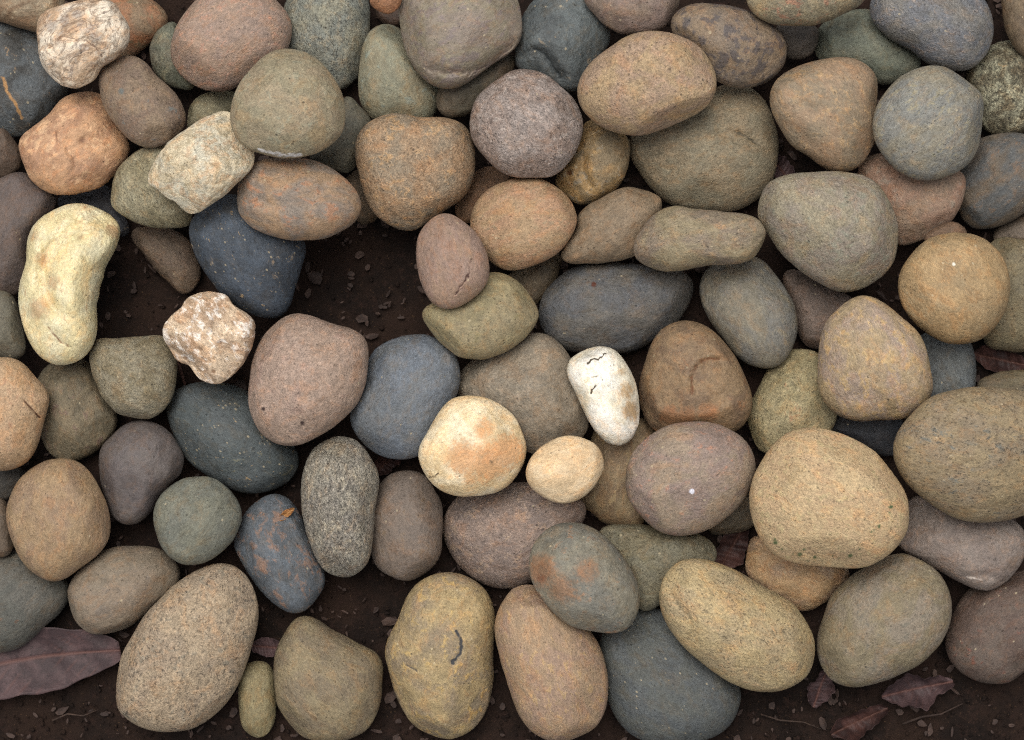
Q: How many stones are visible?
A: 107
